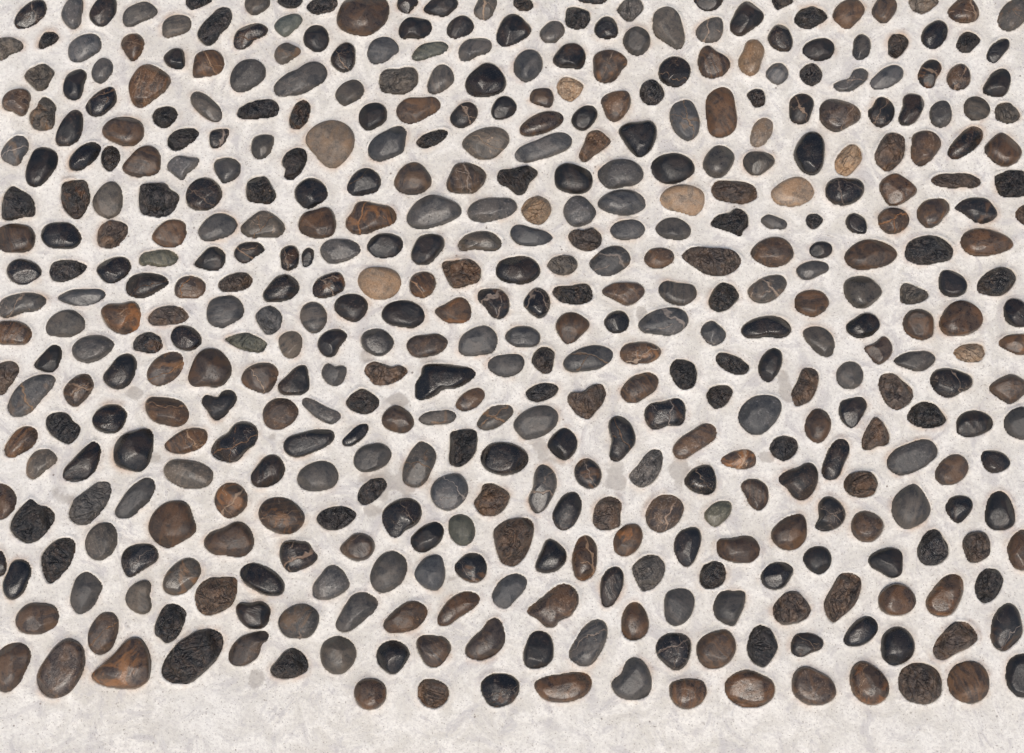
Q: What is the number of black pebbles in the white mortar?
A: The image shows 182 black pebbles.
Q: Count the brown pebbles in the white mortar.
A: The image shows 128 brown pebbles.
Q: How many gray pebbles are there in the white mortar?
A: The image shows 124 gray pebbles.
